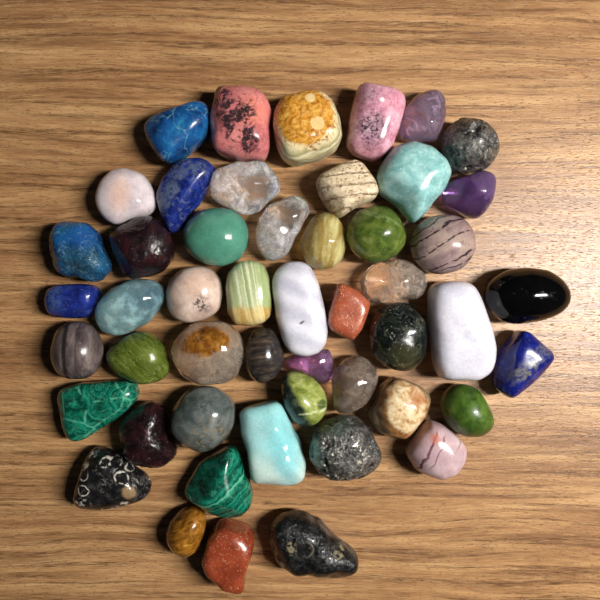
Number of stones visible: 50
